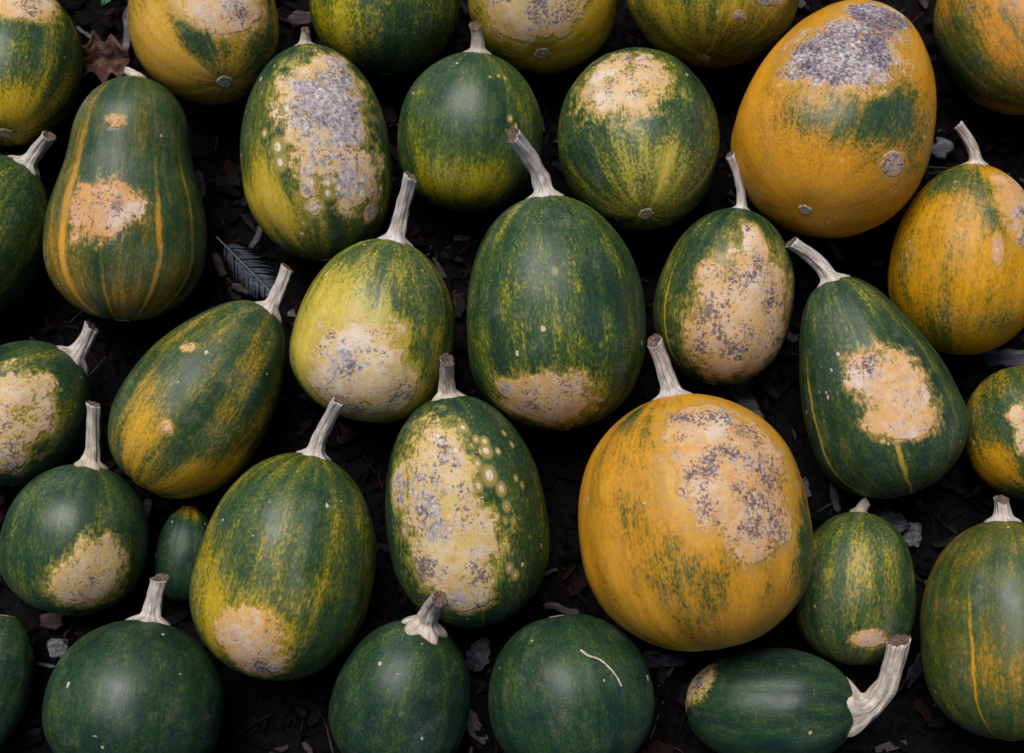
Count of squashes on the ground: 32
